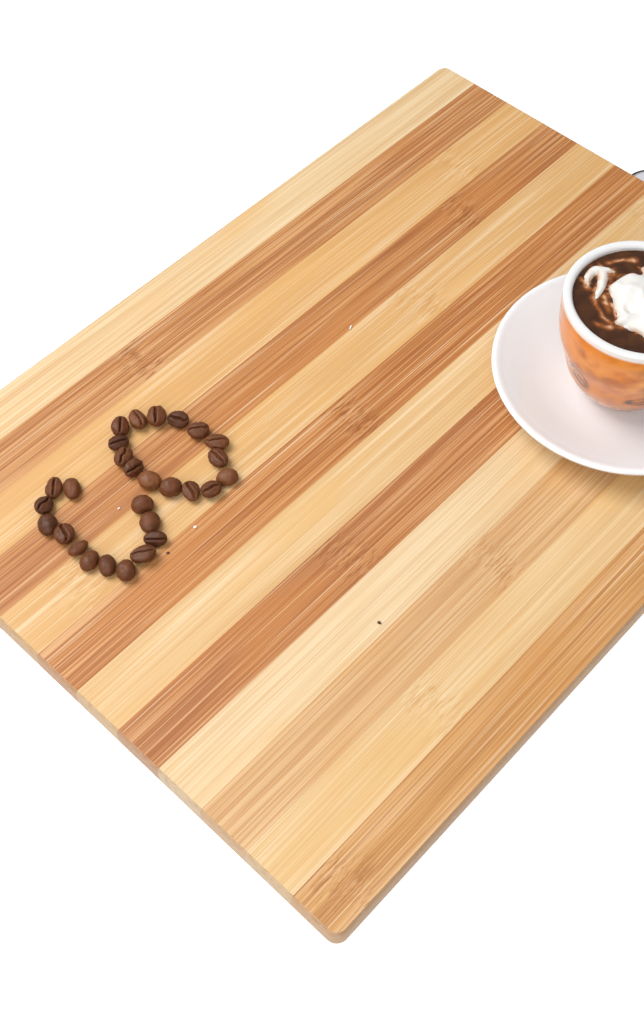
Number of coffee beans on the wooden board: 28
